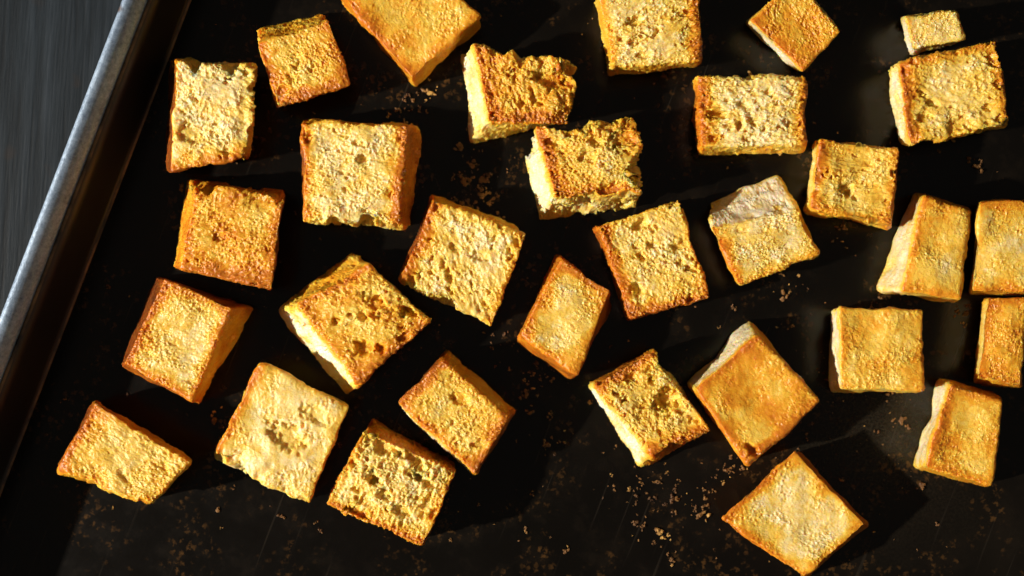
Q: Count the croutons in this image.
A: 31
